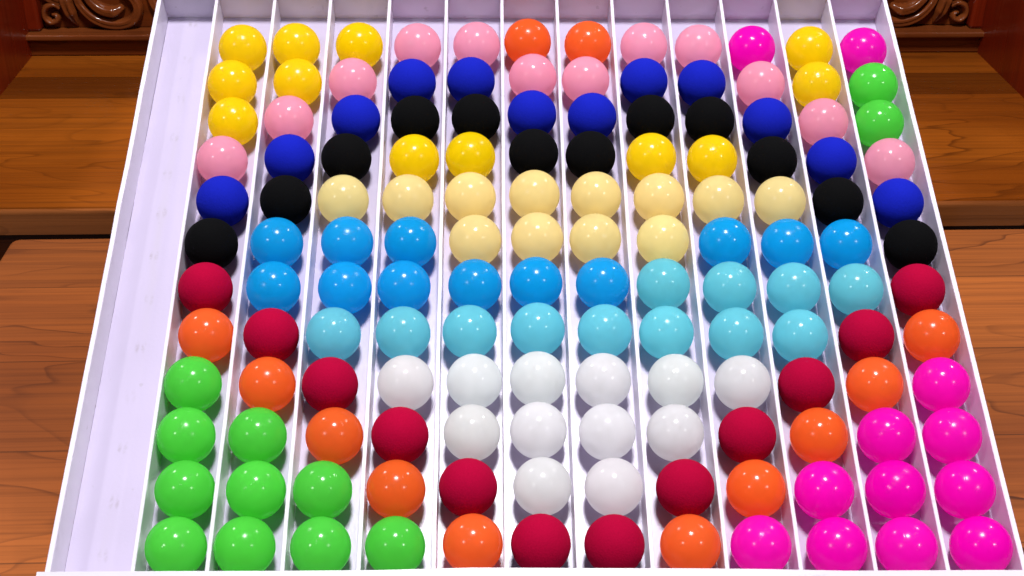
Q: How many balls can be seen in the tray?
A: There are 144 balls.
